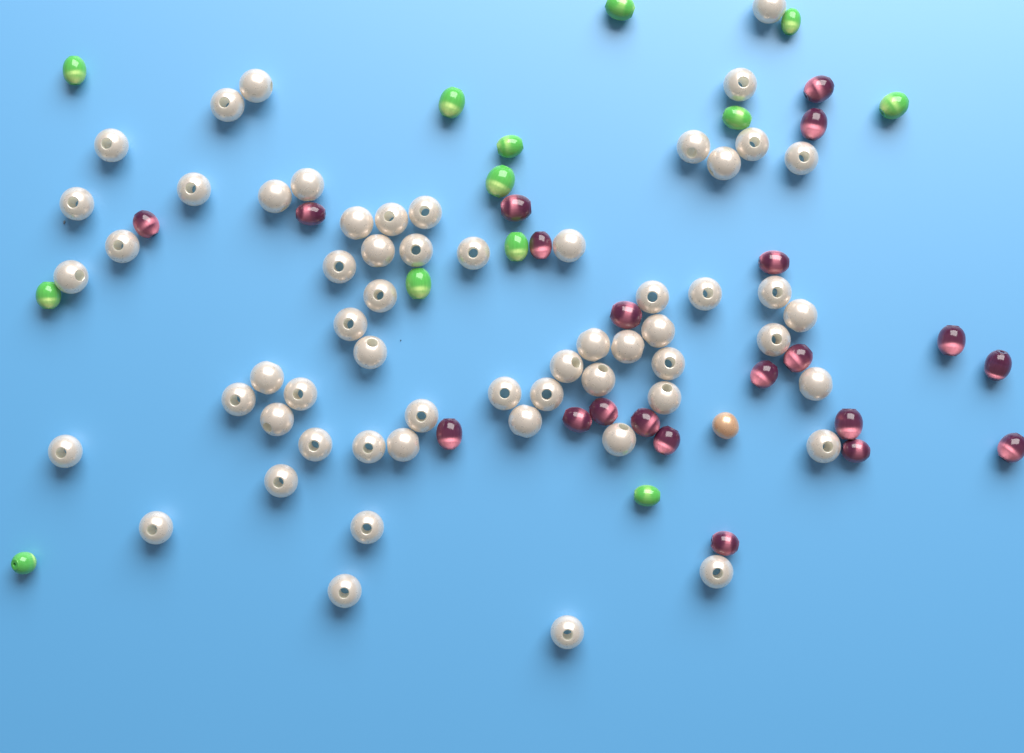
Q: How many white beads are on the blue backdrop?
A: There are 59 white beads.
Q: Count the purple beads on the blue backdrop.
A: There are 21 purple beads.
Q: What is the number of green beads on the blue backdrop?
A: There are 13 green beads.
